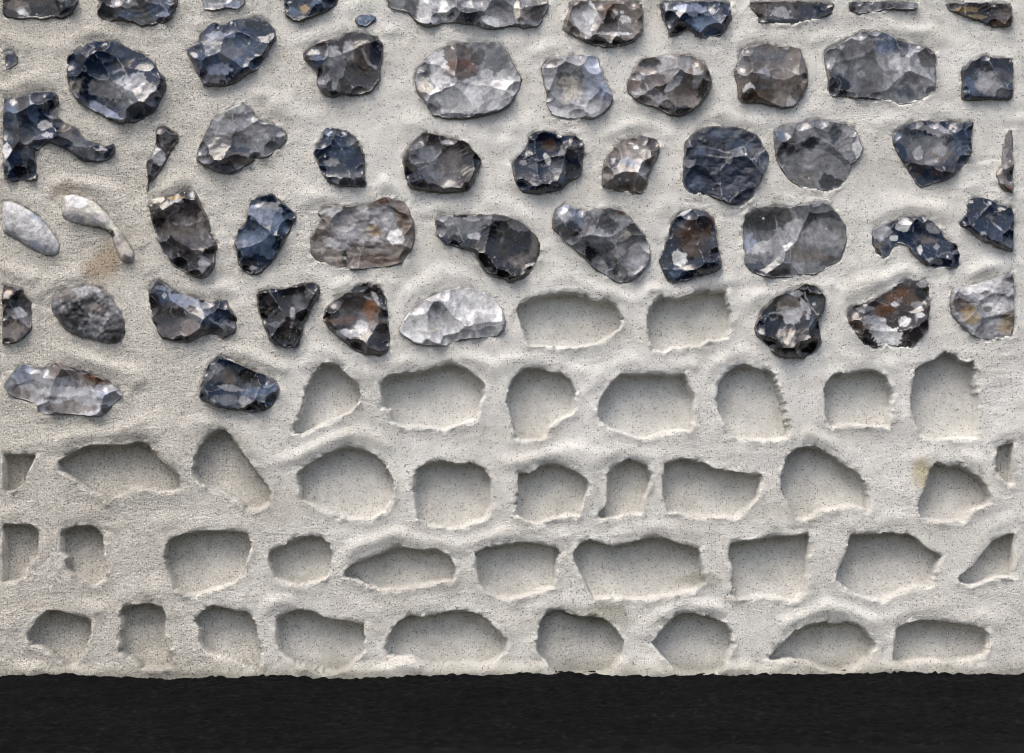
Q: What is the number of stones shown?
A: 54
